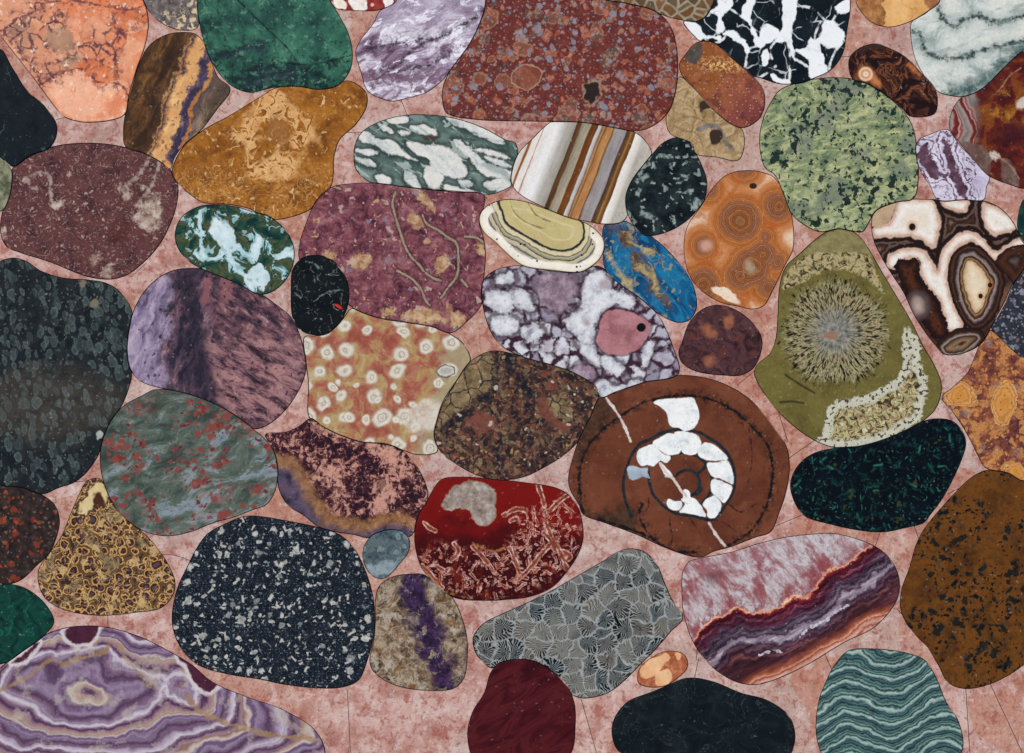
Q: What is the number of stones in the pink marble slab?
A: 60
